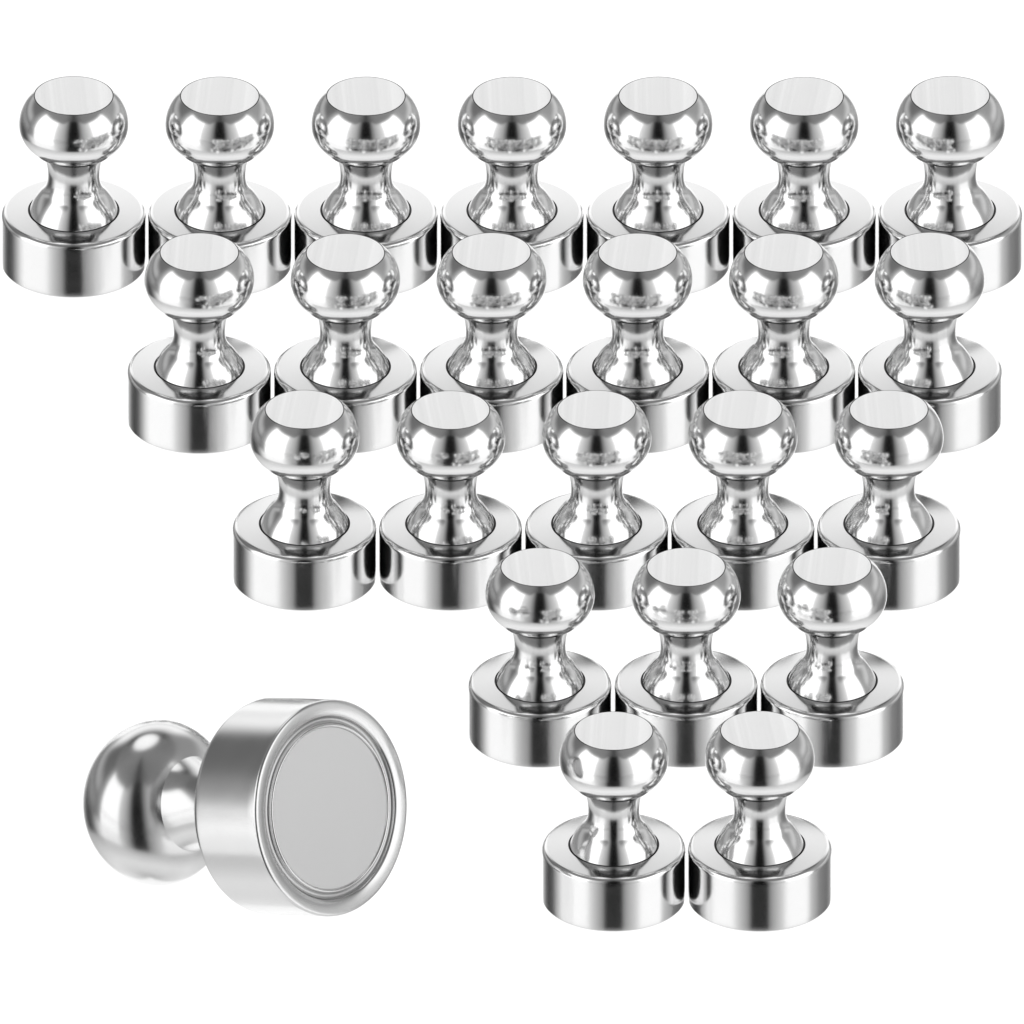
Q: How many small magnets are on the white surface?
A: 23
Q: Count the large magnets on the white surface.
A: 1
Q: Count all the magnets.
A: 24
